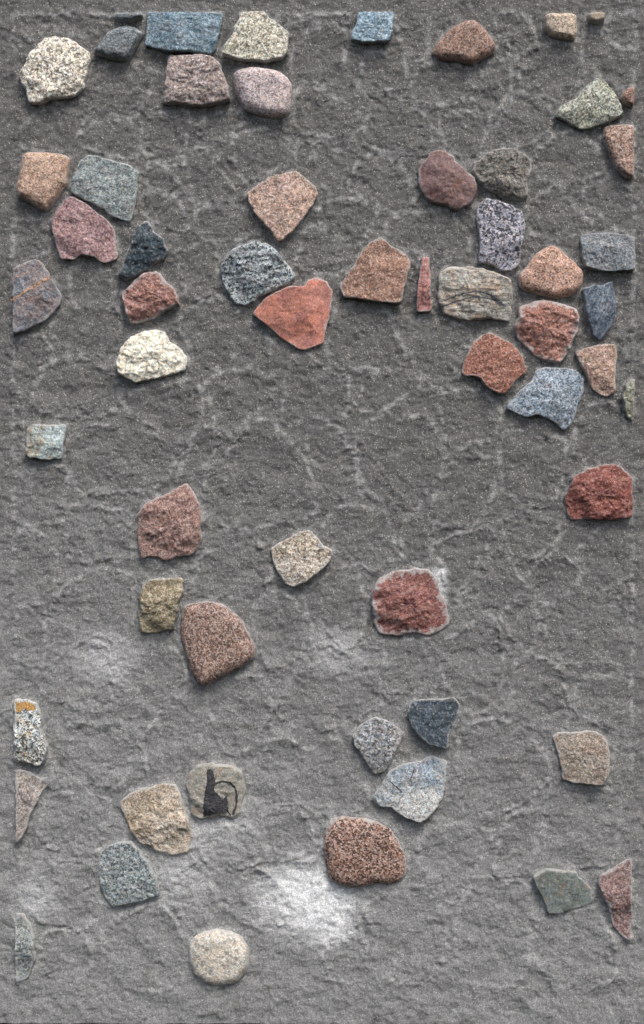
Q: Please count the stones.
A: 59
